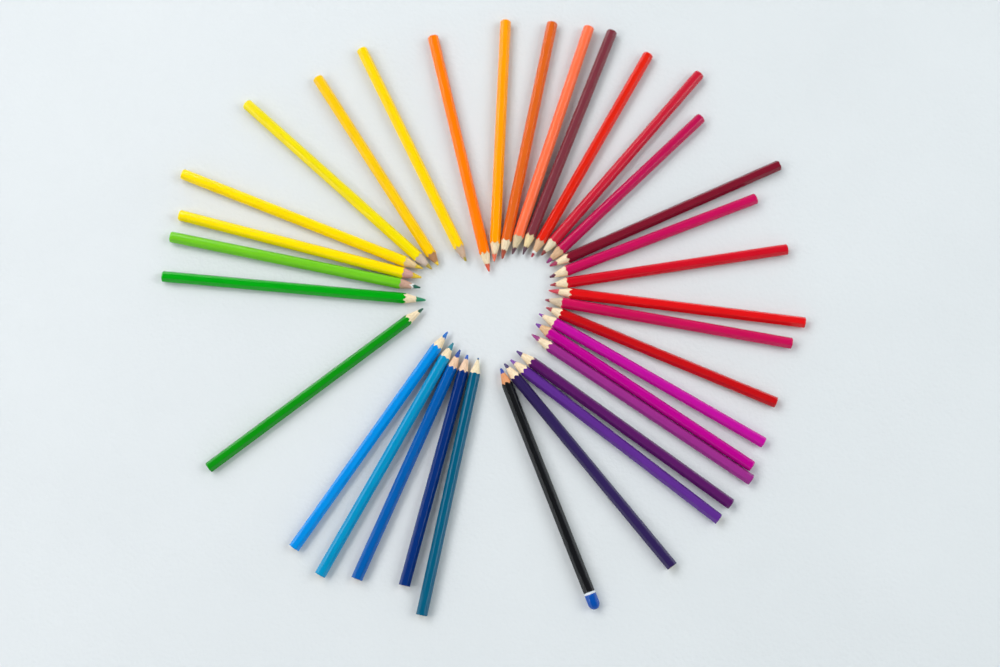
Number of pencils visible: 34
